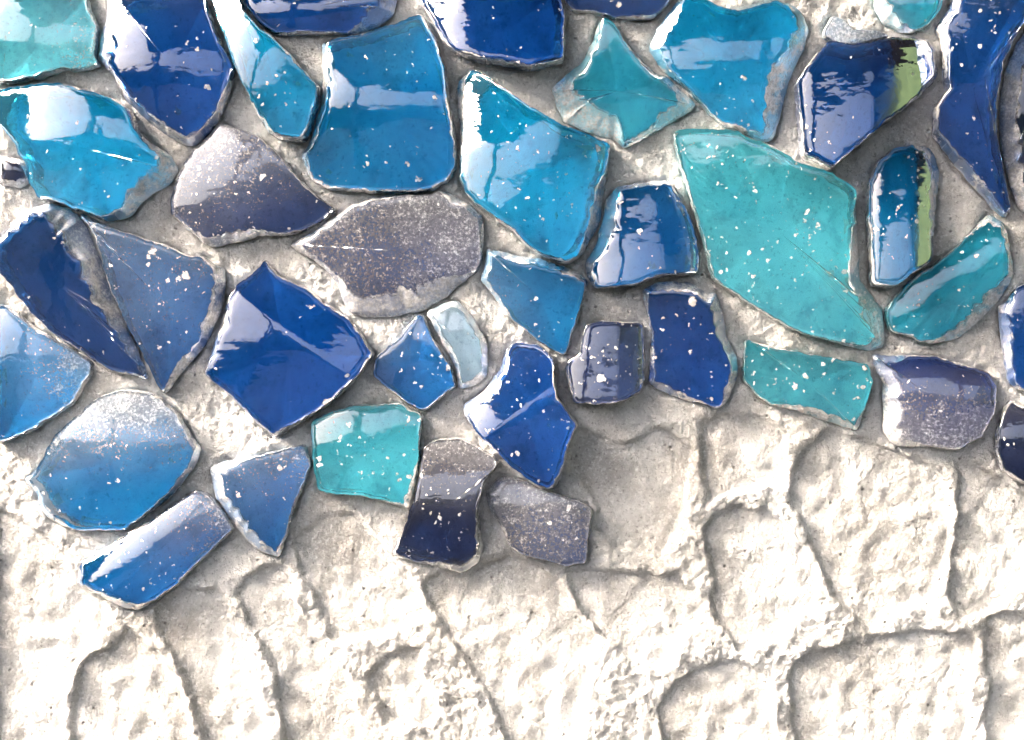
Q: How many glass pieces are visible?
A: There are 43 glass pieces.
